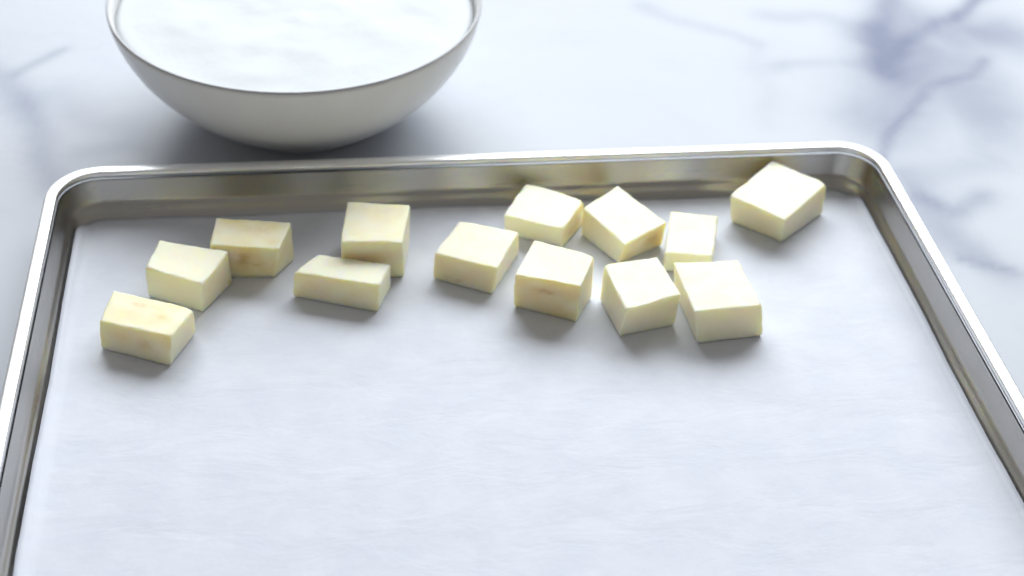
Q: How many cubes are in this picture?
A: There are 13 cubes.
